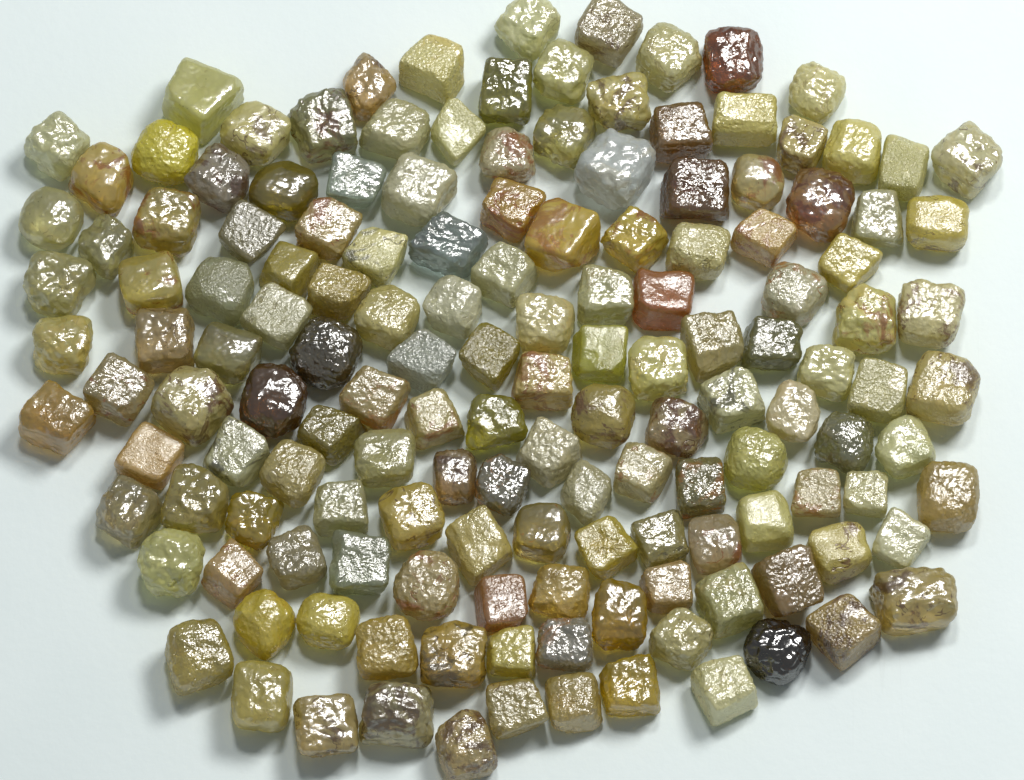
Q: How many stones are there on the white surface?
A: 149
